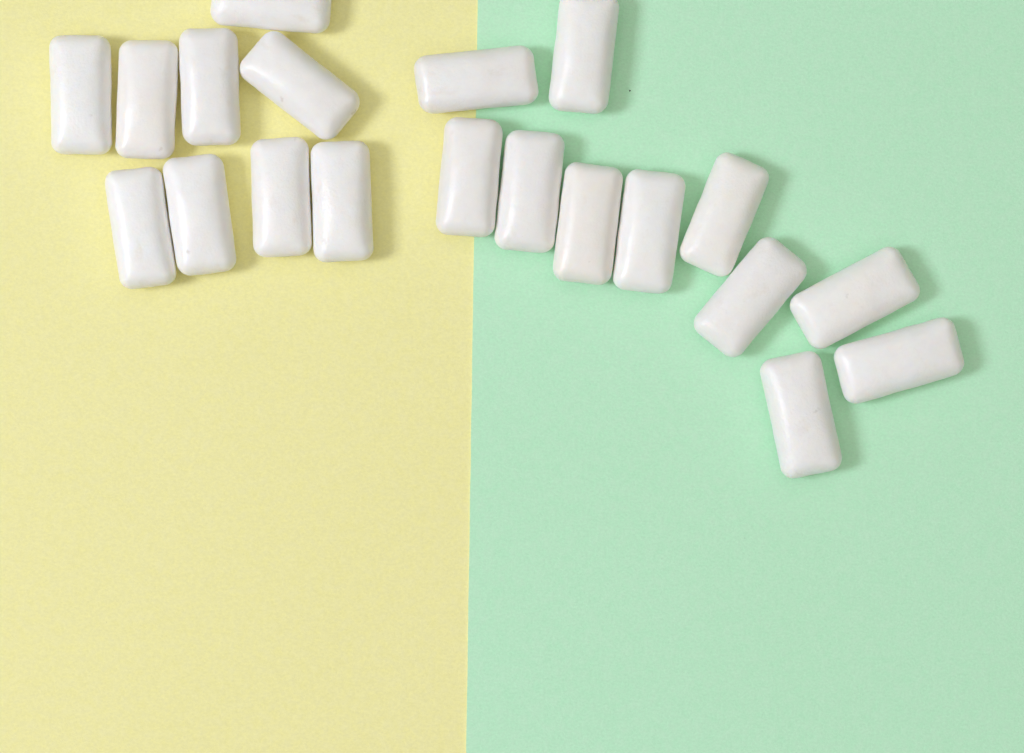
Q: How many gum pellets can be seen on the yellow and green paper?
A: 20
